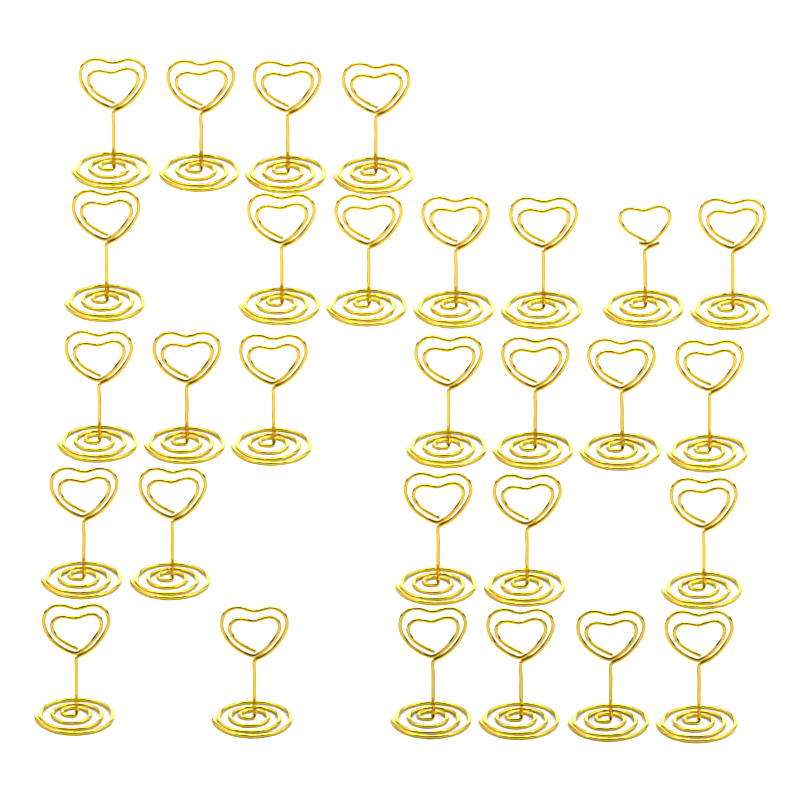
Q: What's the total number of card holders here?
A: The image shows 29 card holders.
